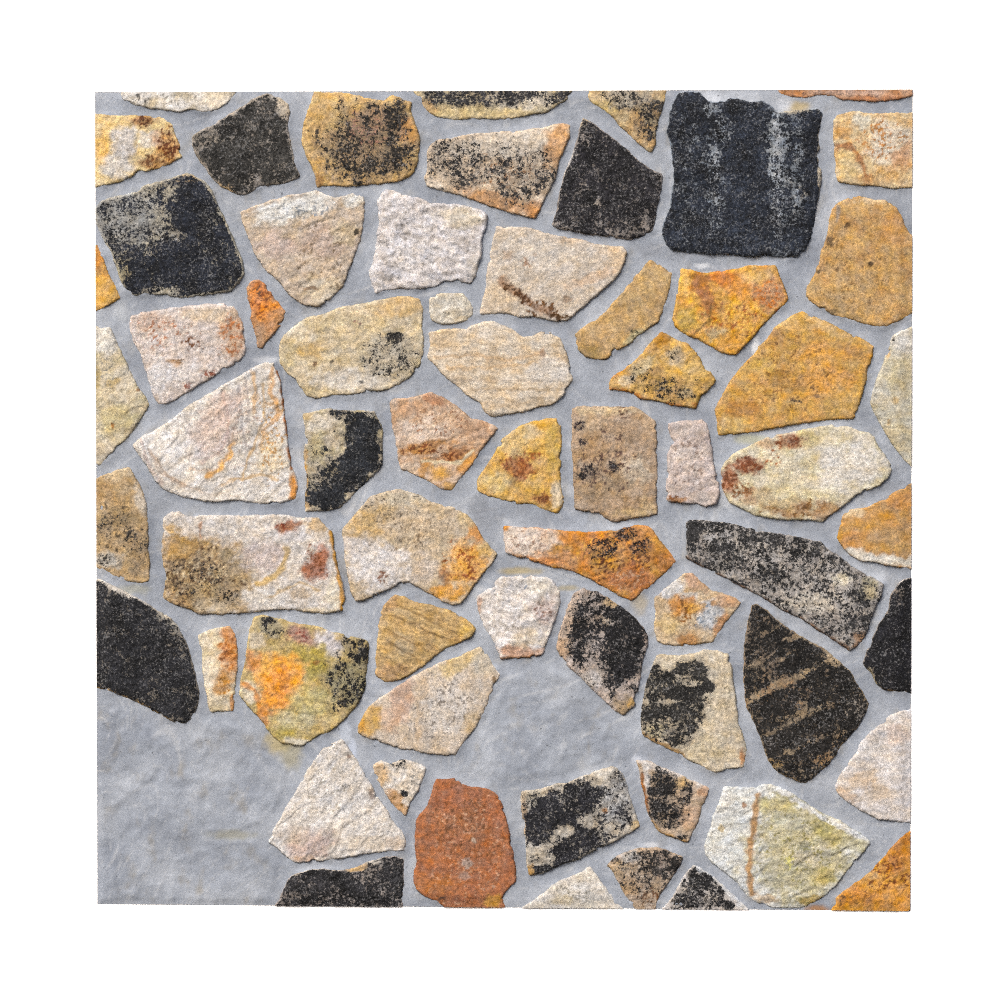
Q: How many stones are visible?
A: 64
